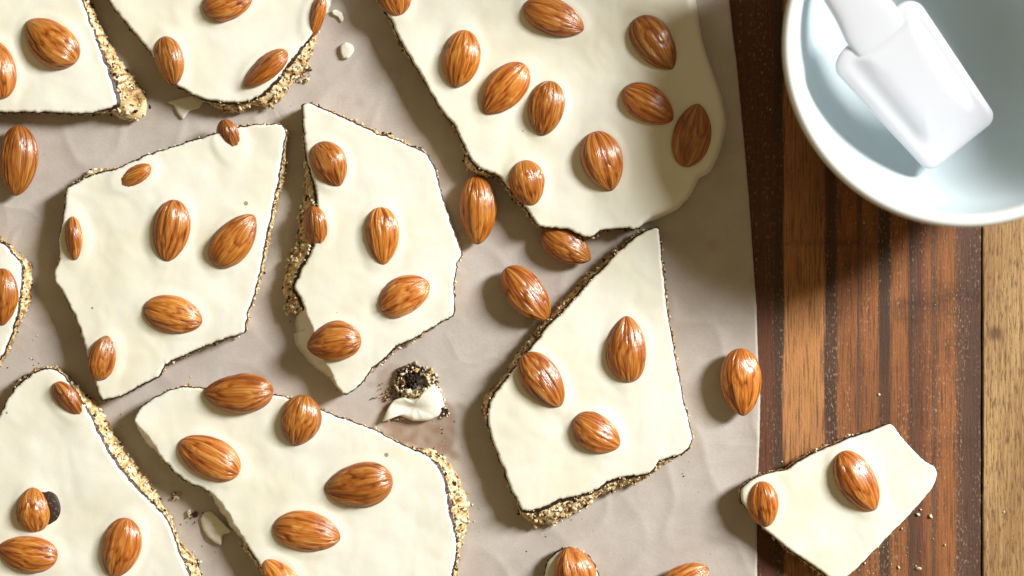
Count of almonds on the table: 51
